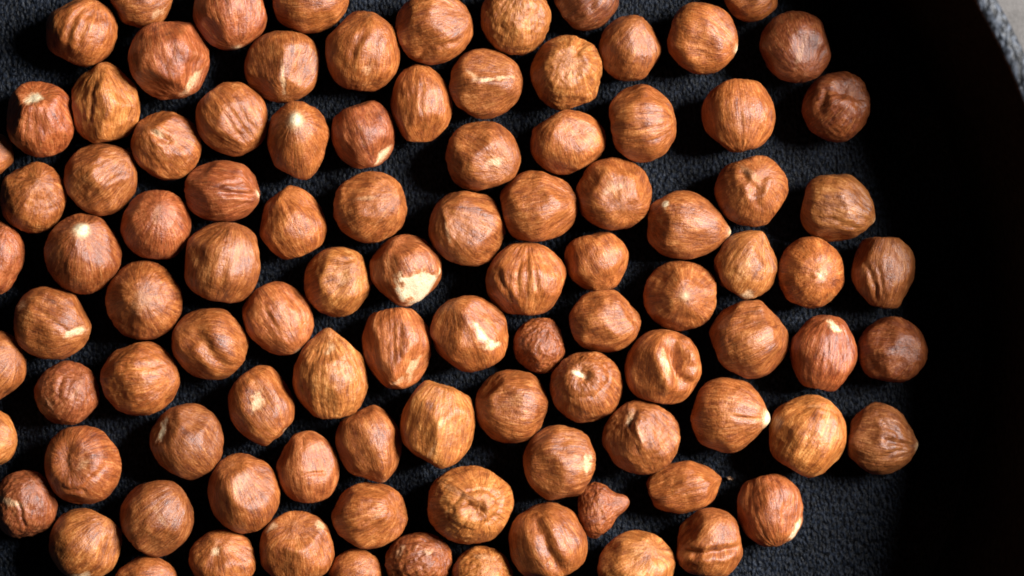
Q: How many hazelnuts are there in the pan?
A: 100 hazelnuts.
